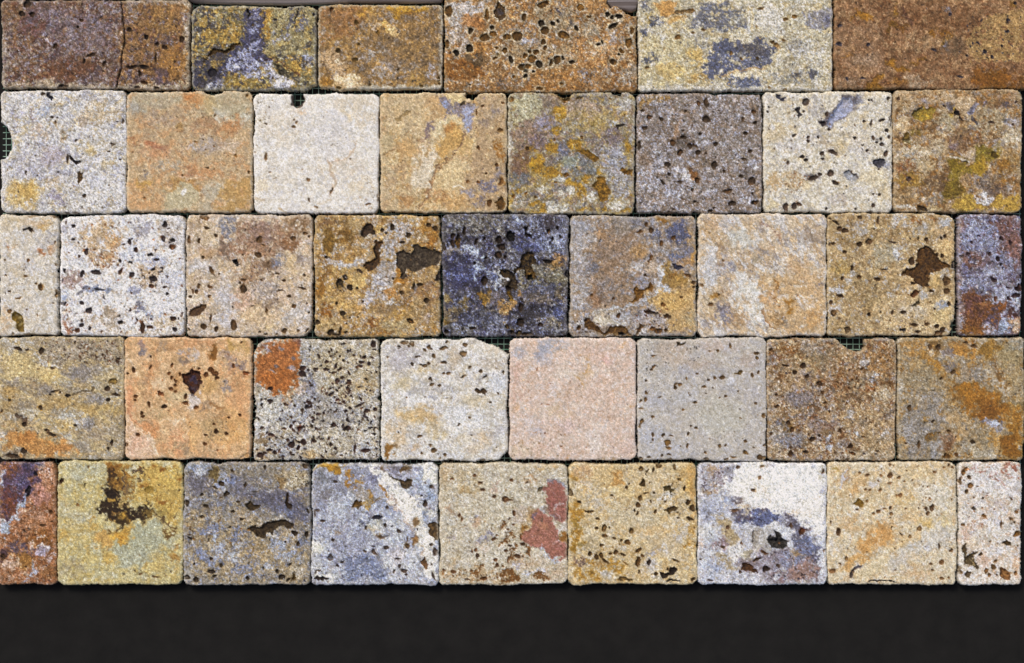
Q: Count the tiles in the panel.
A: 40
